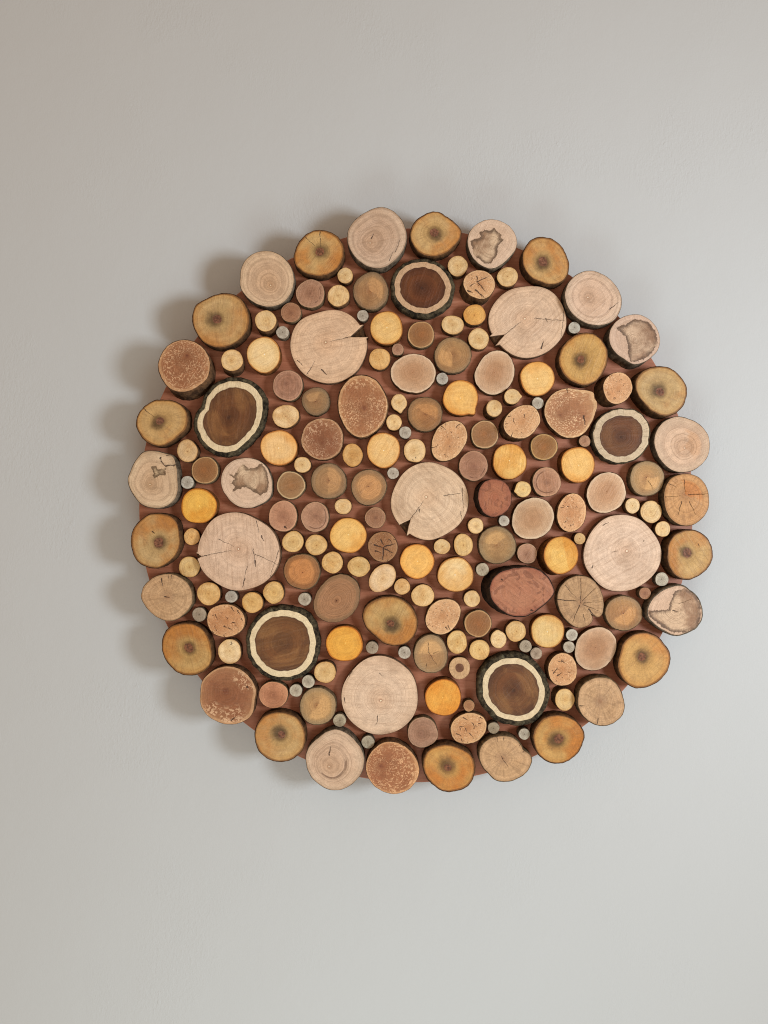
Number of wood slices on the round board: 189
